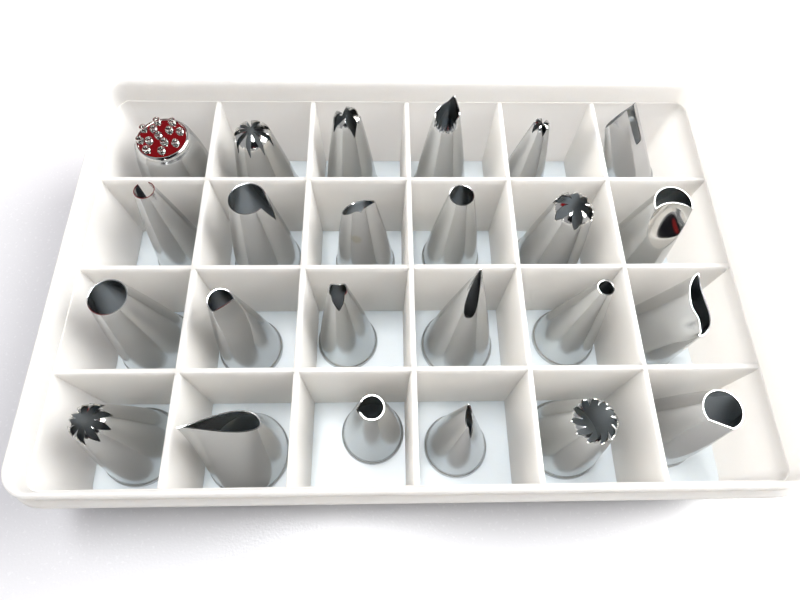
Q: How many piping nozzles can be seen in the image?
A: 24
